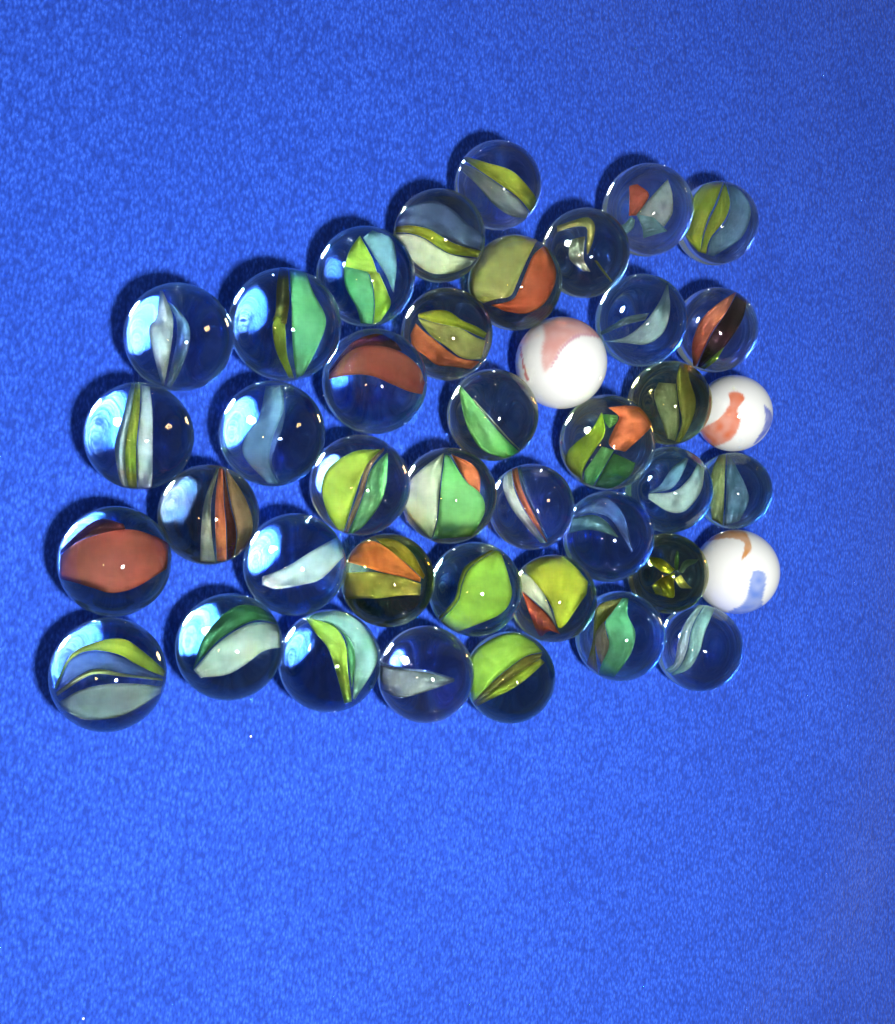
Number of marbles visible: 41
